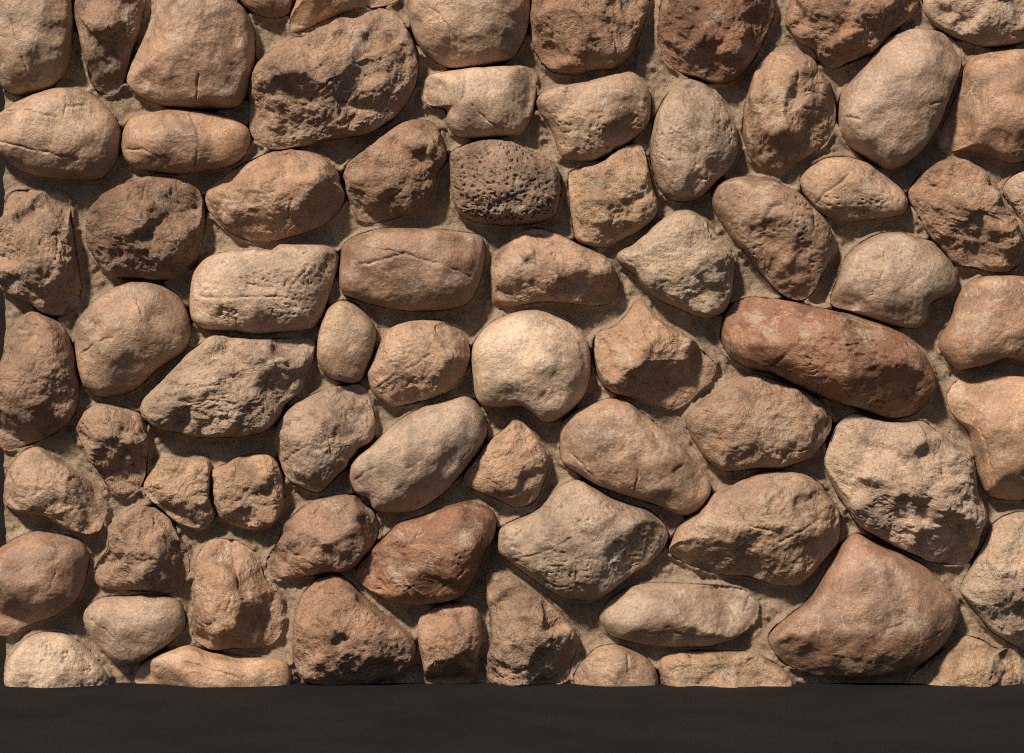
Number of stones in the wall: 73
